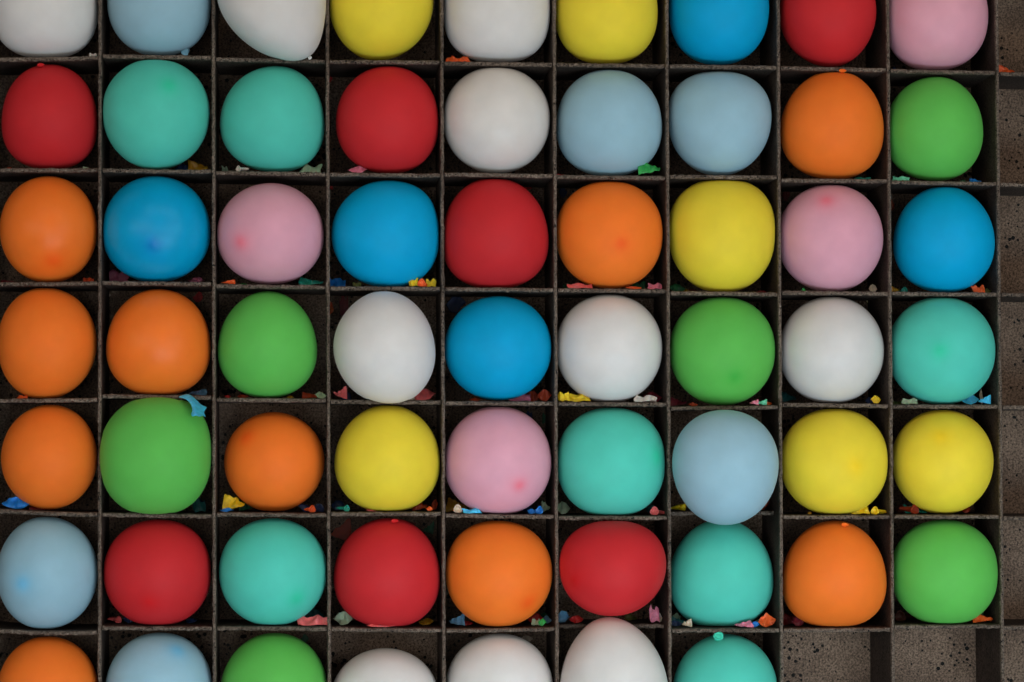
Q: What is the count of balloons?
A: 61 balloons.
